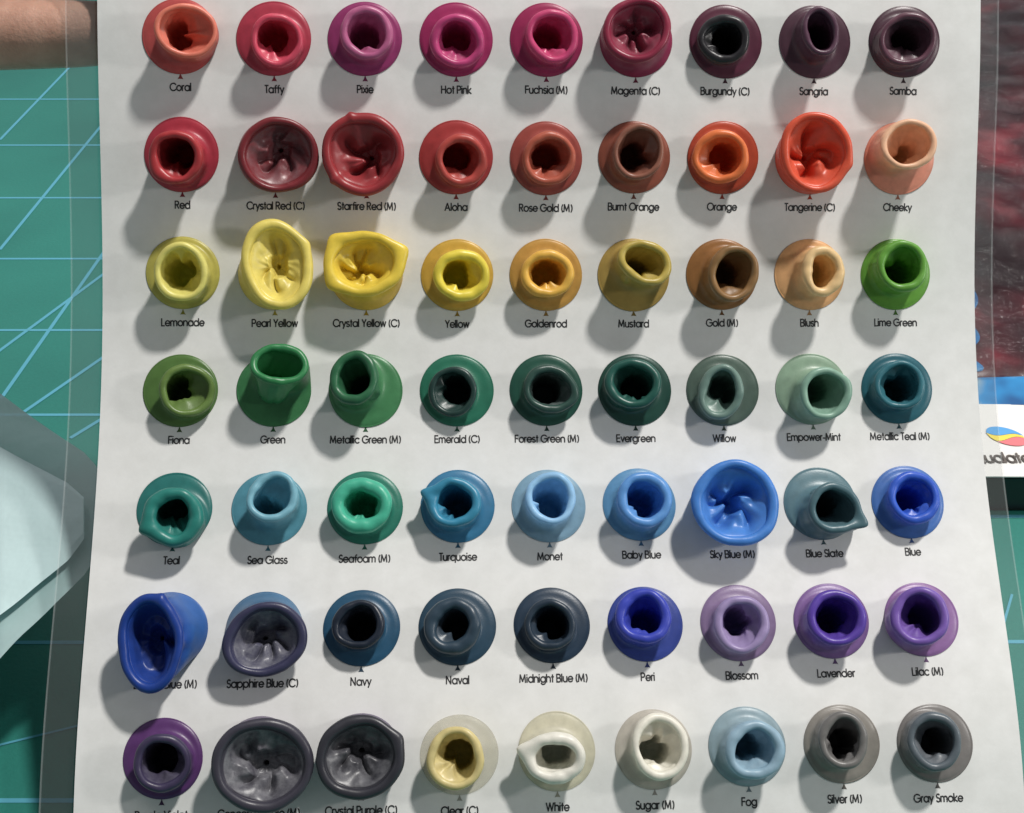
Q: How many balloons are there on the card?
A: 63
